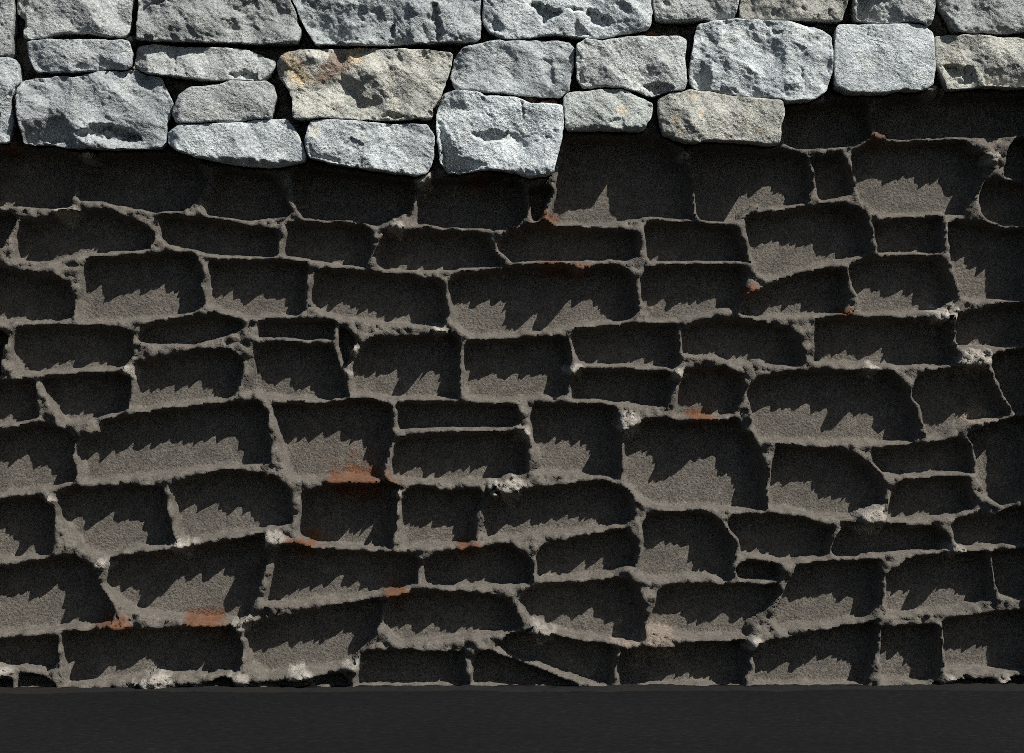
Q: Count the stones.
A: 25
